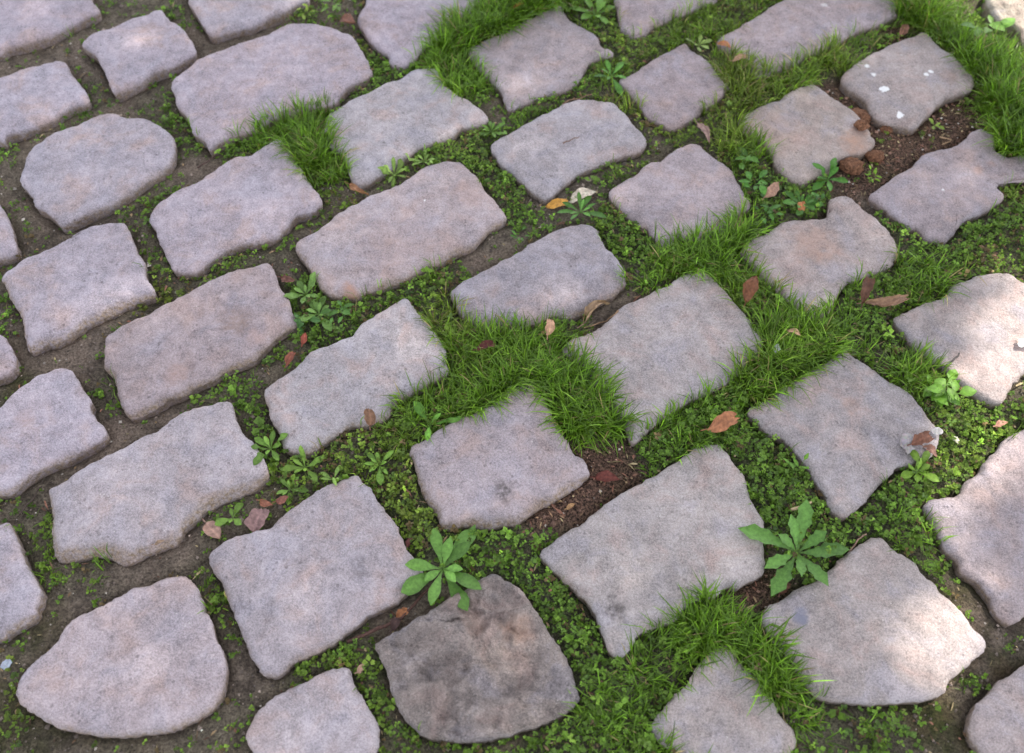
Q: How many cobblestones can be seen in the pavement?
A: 43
